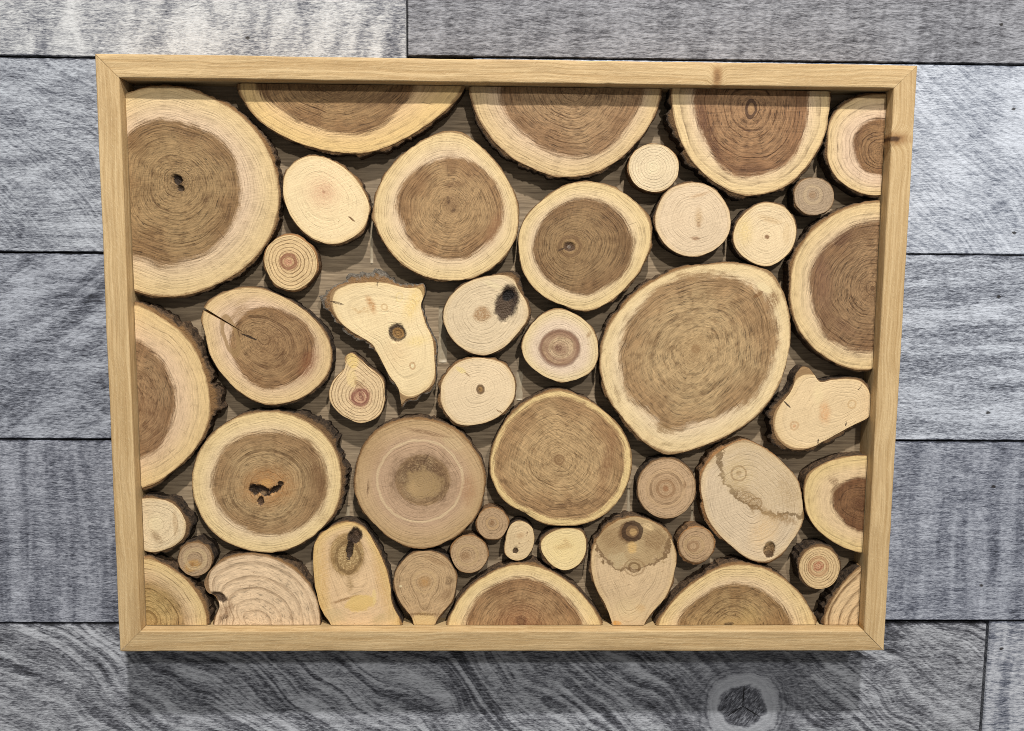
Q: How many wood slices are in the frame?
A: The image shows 45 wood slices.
